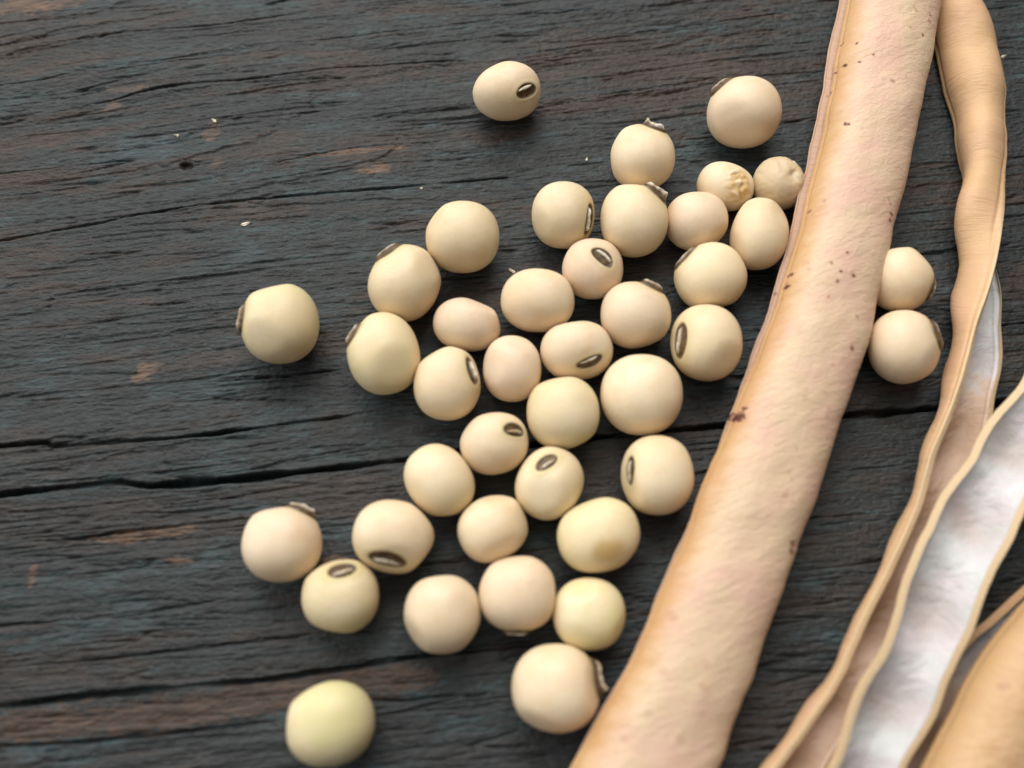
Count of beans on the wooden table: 40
